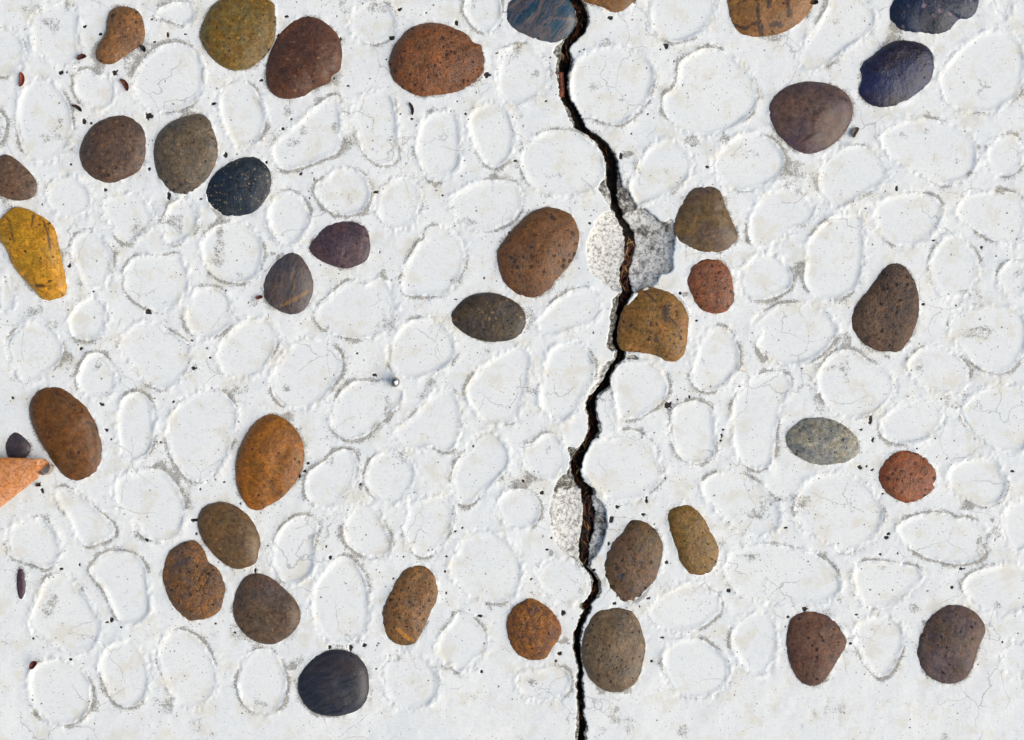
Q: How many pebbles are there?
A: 40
